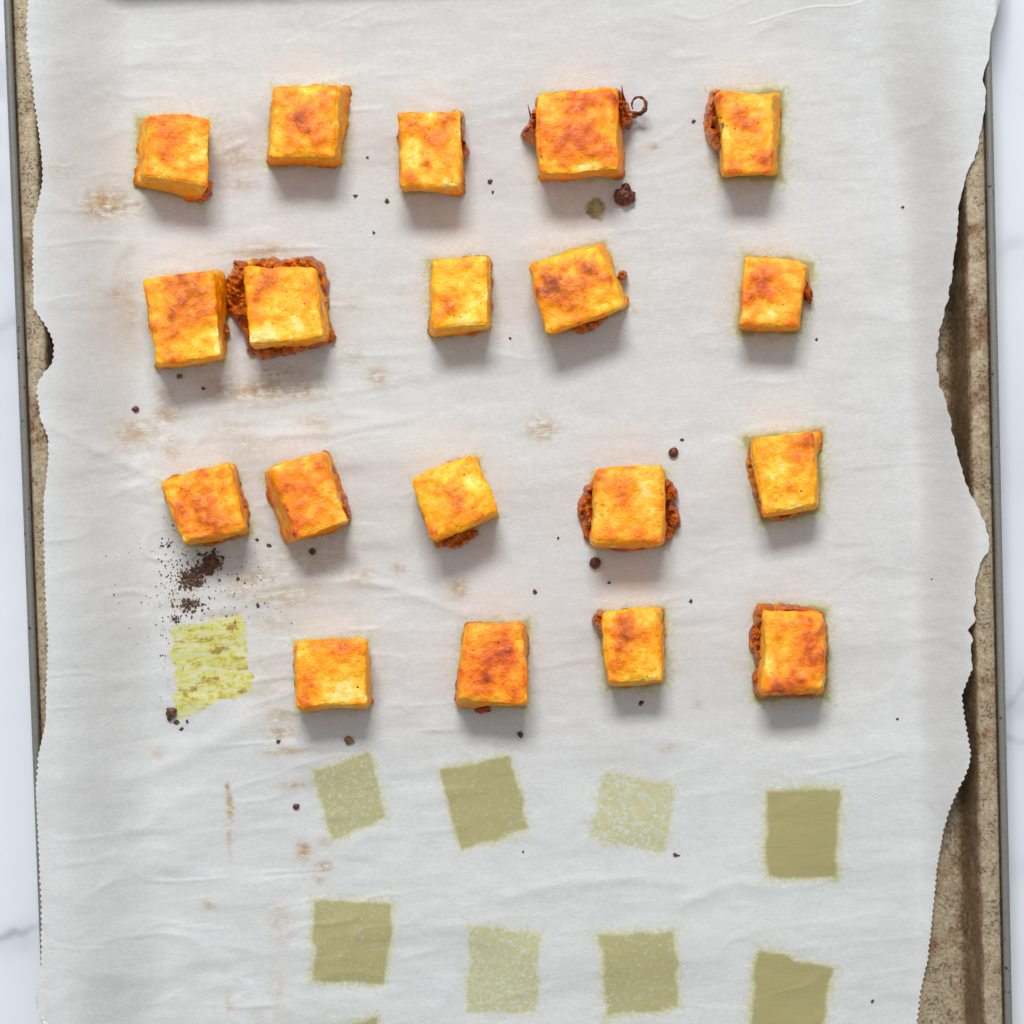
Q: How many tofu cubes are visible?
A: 19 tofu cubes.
